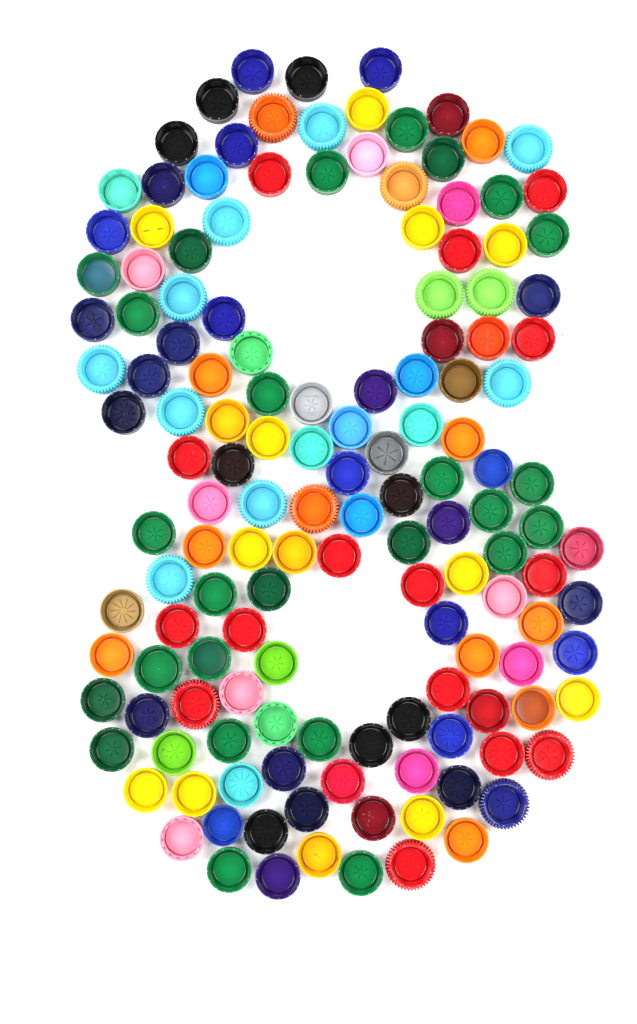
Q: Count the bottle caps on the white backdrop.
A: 144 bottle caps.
